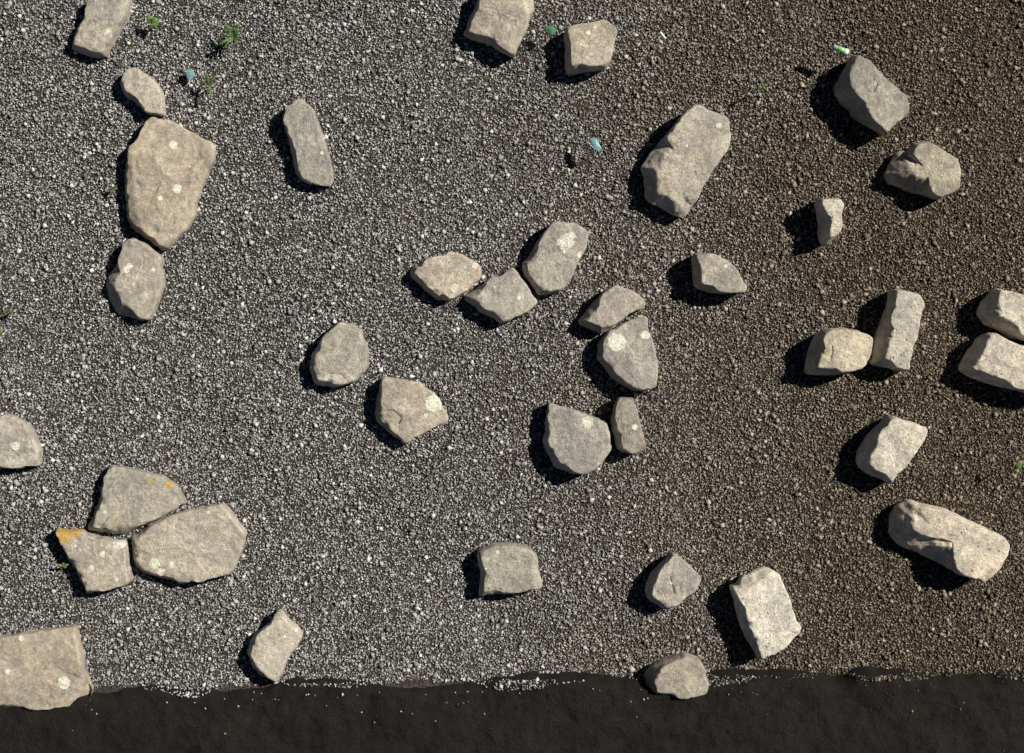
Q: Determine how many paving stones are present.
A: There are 37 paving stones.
